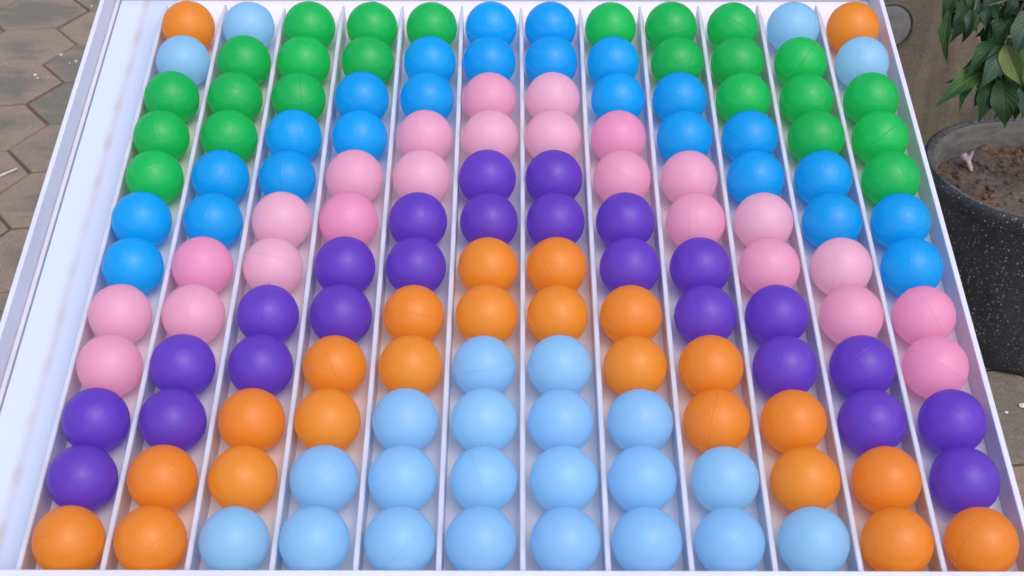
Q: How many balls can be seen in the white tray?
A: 144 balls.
